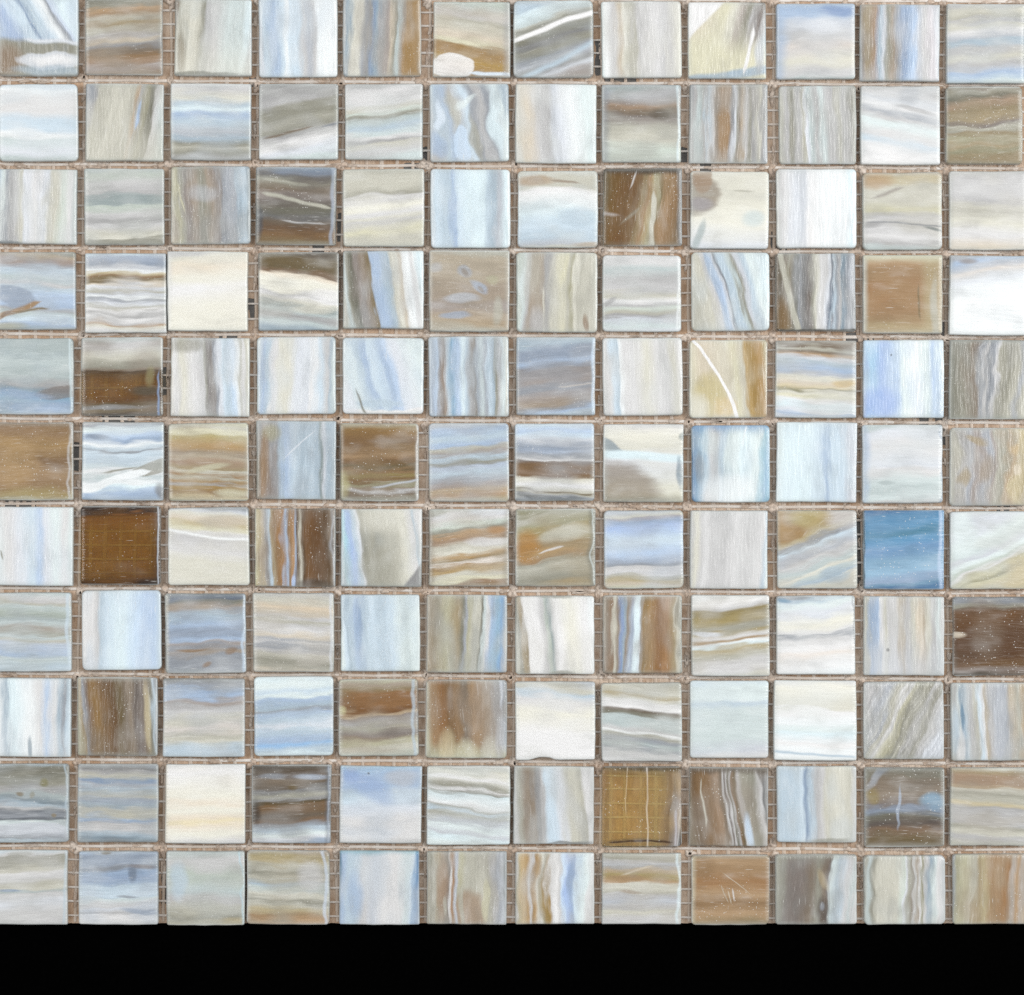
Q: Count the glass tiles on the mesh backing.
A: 132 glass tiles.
